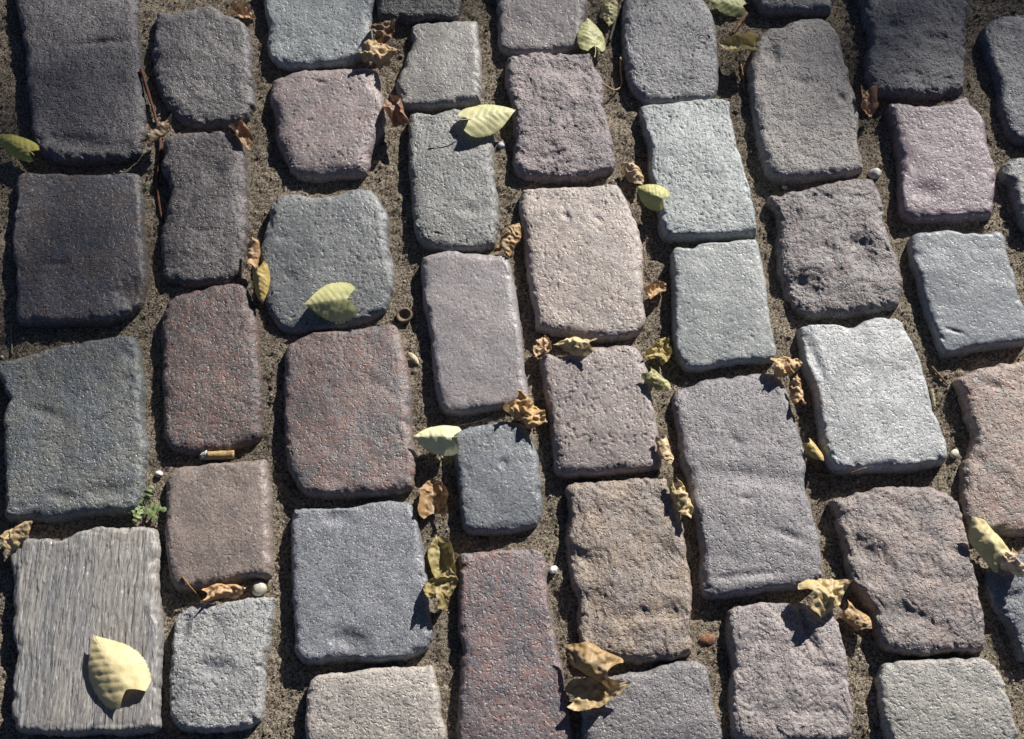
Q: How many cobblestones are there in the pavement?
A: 45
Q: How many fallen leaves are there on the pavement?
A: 43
